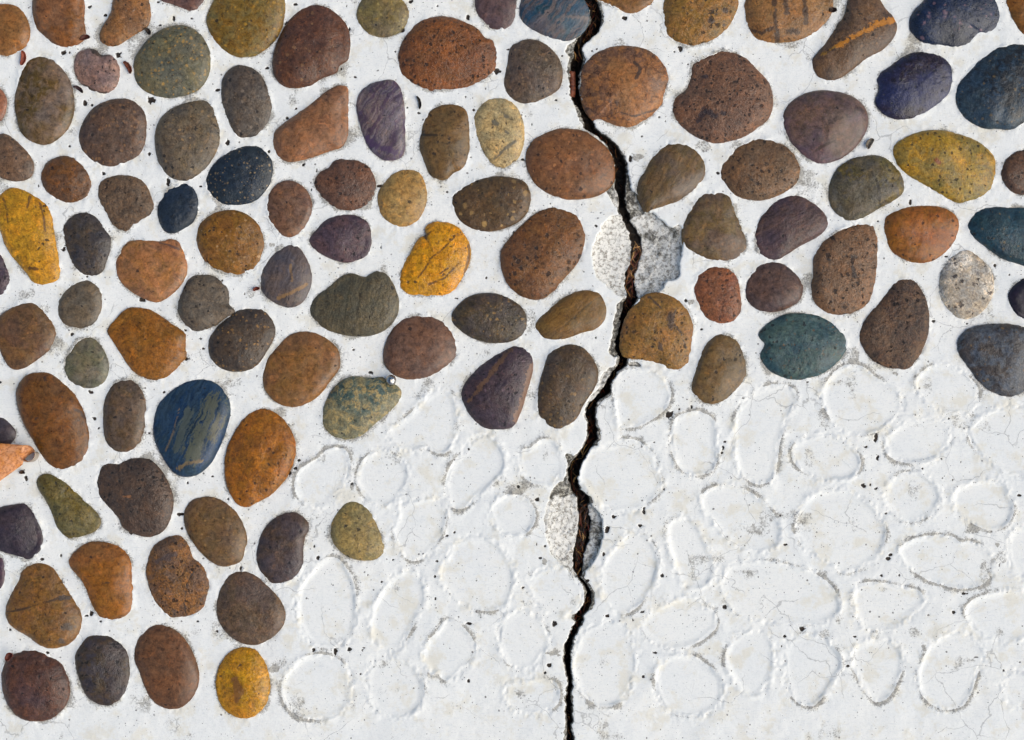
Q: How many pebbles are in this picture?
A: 105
